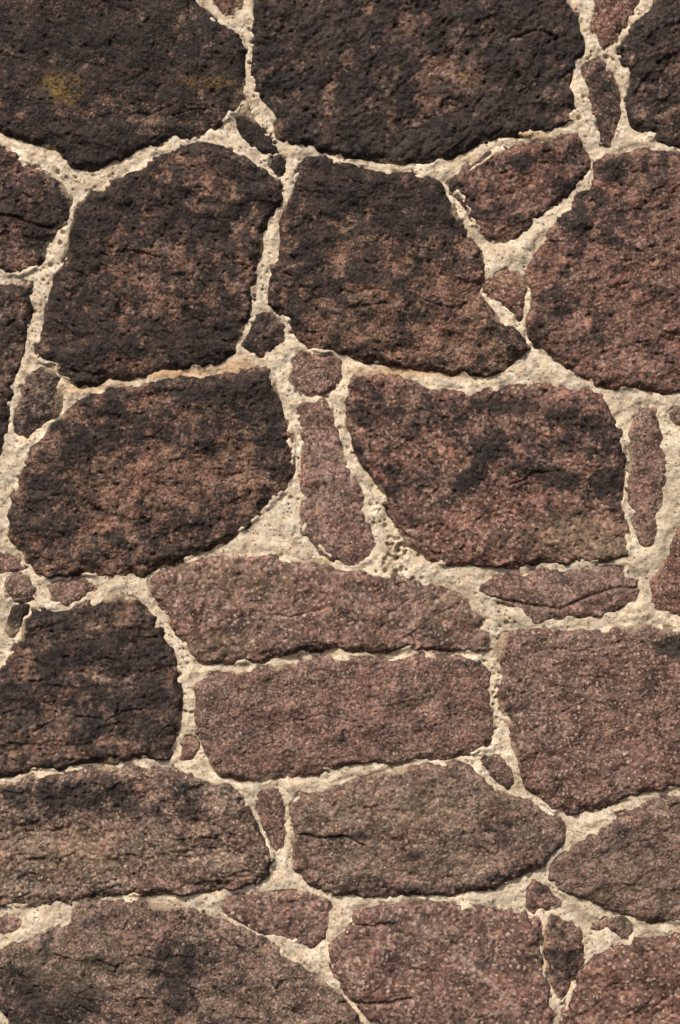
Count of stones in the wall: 47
